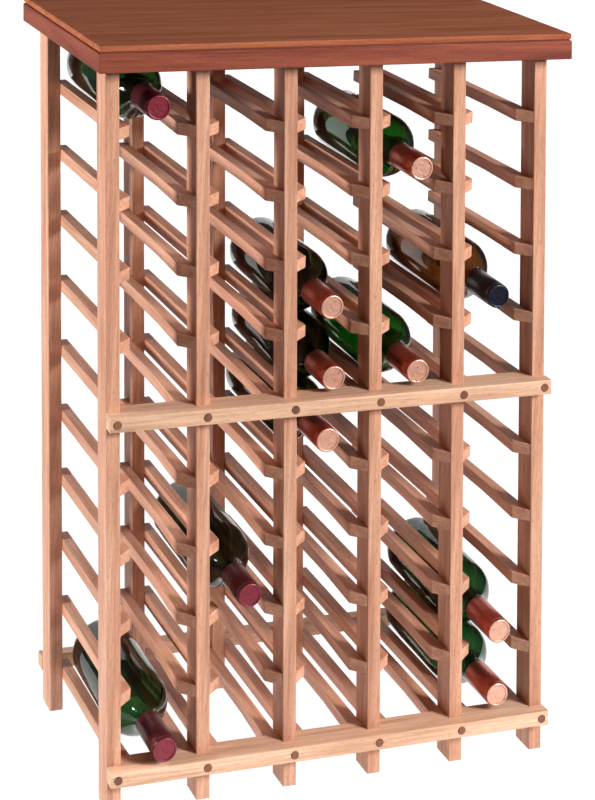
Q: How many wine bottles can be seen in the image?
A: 11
